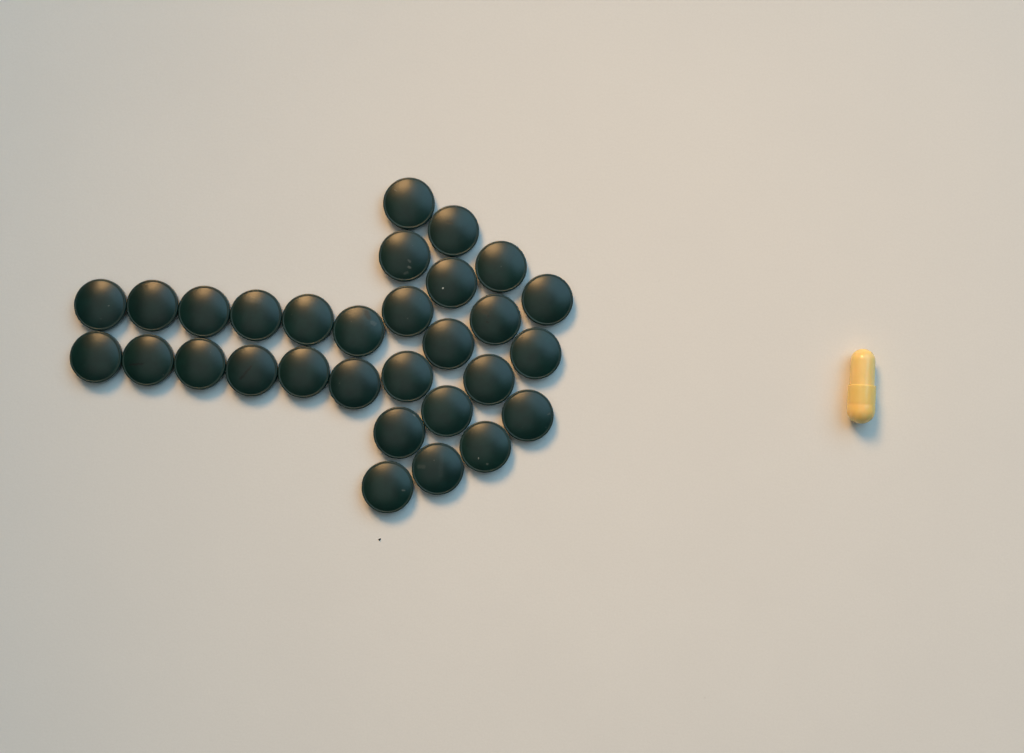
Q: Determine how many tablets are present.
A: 30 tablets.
